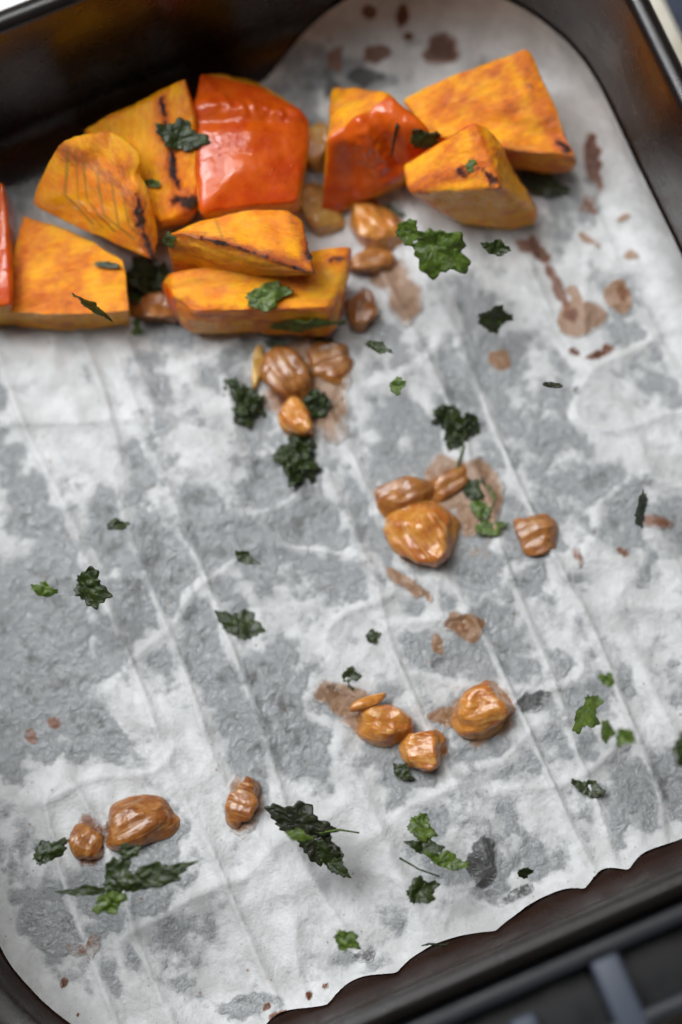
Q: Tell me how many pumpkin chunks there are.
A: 10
